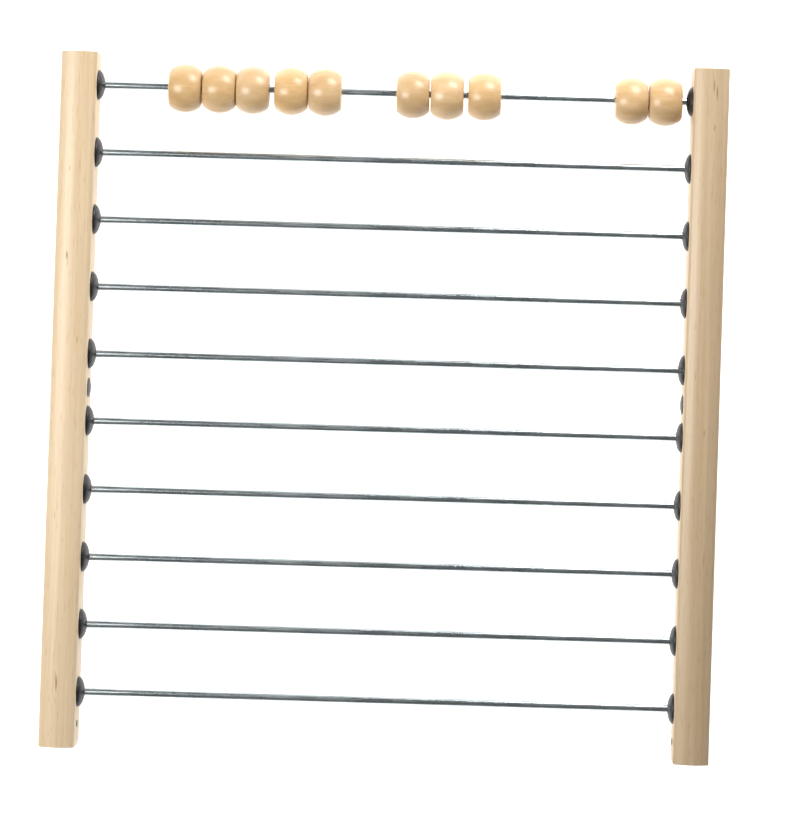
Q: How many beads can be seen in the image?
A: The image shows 10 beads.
